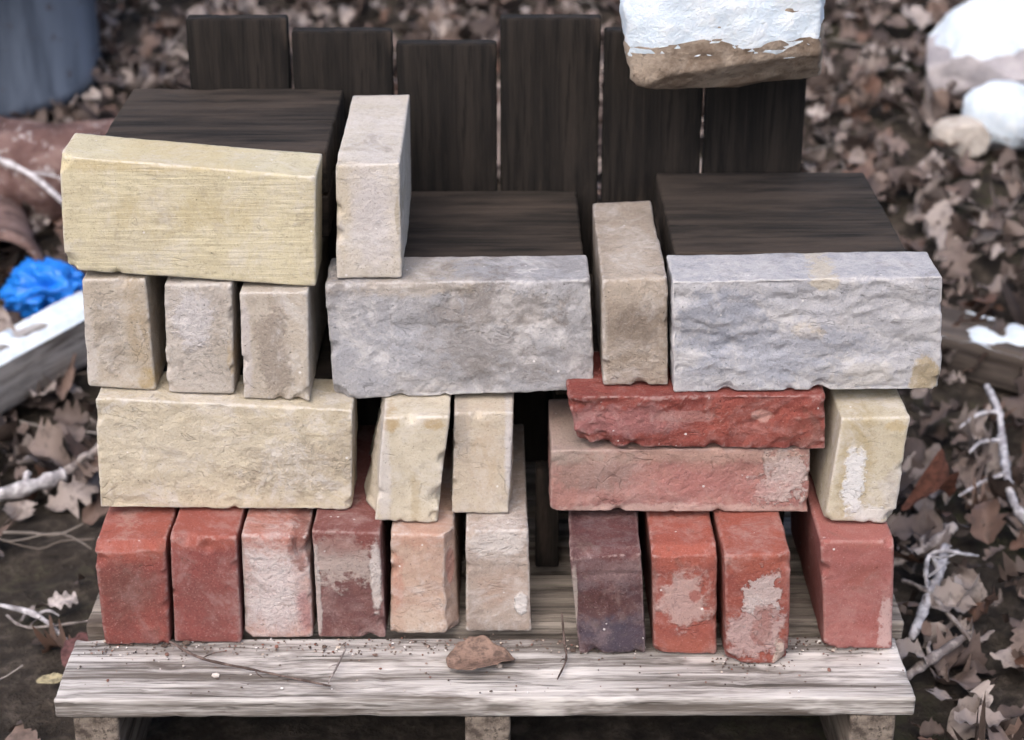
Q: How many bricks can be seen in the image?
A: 24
